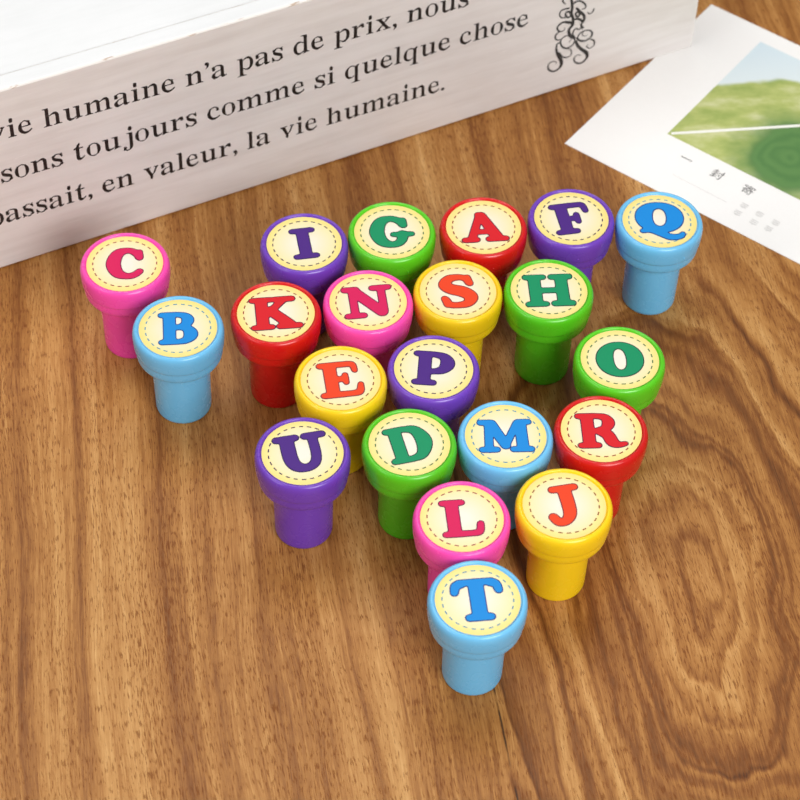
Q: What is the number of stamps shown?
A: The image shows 21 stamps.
